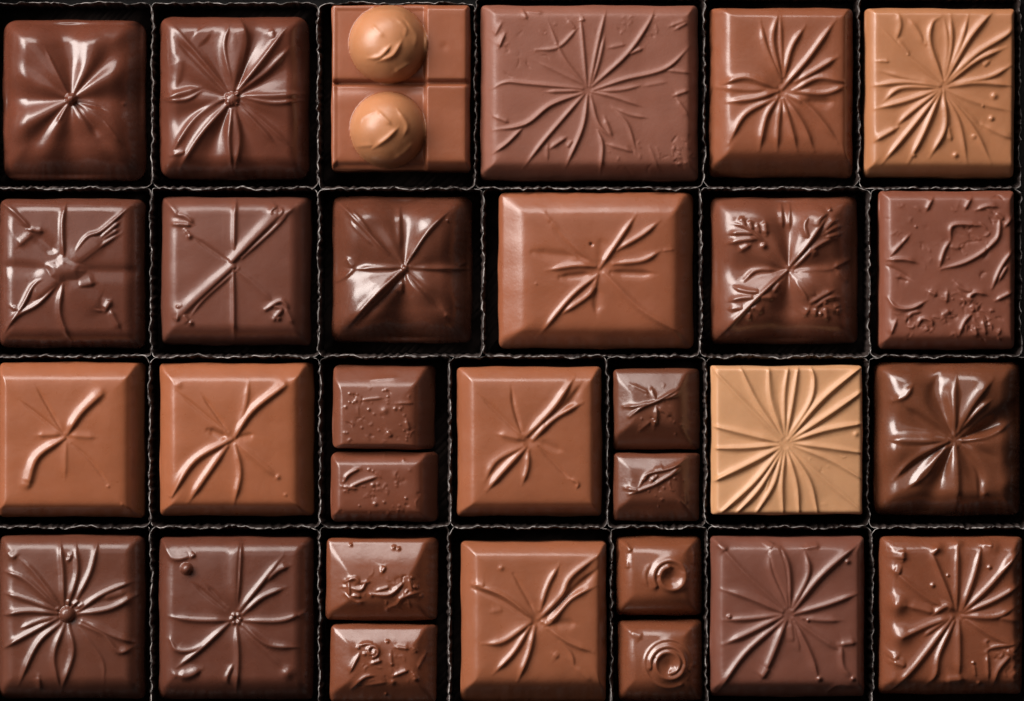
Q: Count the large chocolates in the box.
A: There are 22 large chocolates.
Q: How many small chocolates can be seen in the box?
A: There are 8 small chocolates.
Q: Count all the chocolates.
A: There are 30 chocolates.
